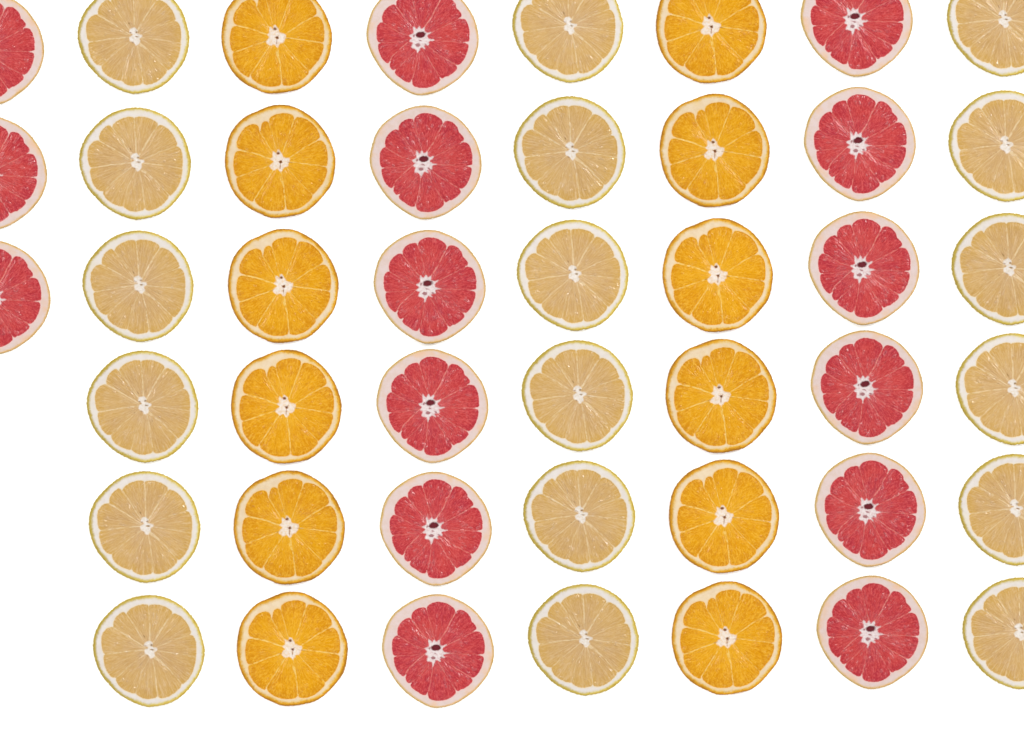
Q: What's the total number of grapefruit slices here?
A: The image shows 15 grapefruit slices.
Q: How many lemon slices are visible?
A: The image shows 18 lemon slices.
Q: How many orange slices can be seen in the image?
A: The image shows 12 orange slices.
